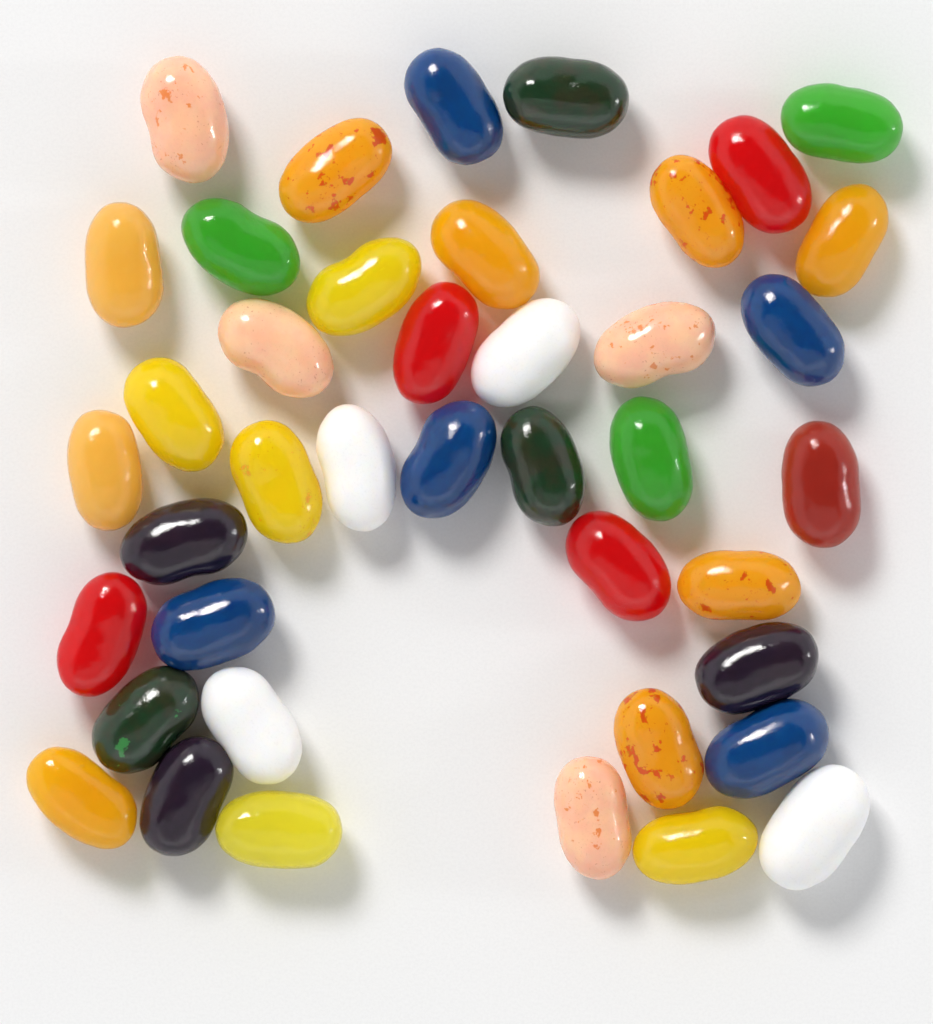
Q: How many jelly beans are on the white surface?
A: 41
